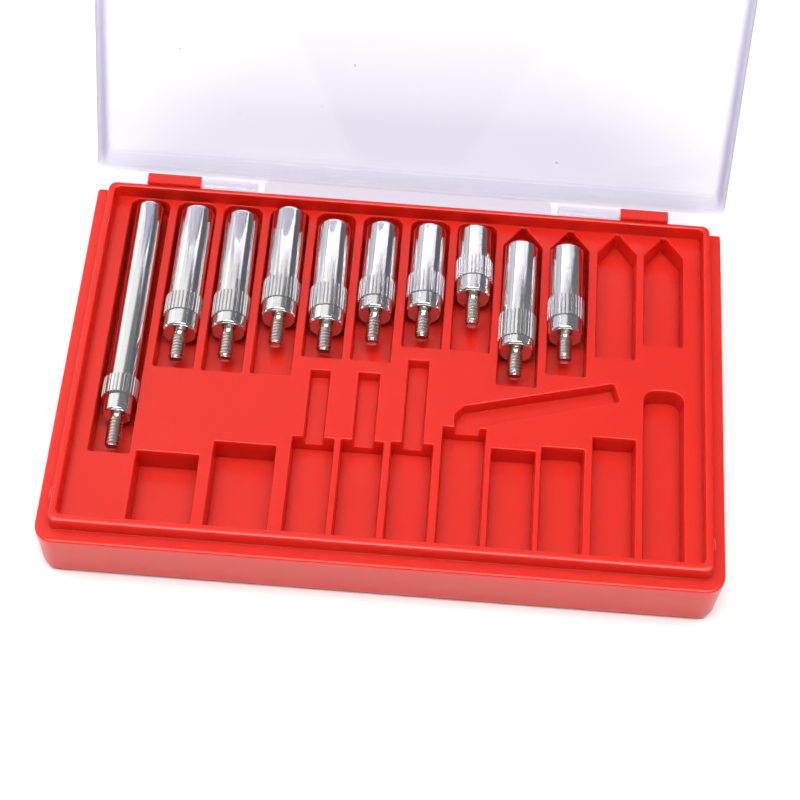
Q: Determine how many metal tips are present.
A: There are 10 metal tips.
